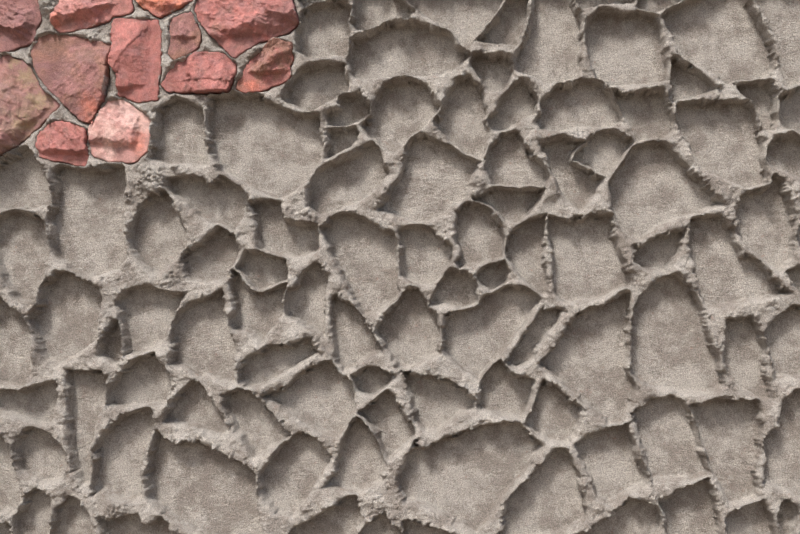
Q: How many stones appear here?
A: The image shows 12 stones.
